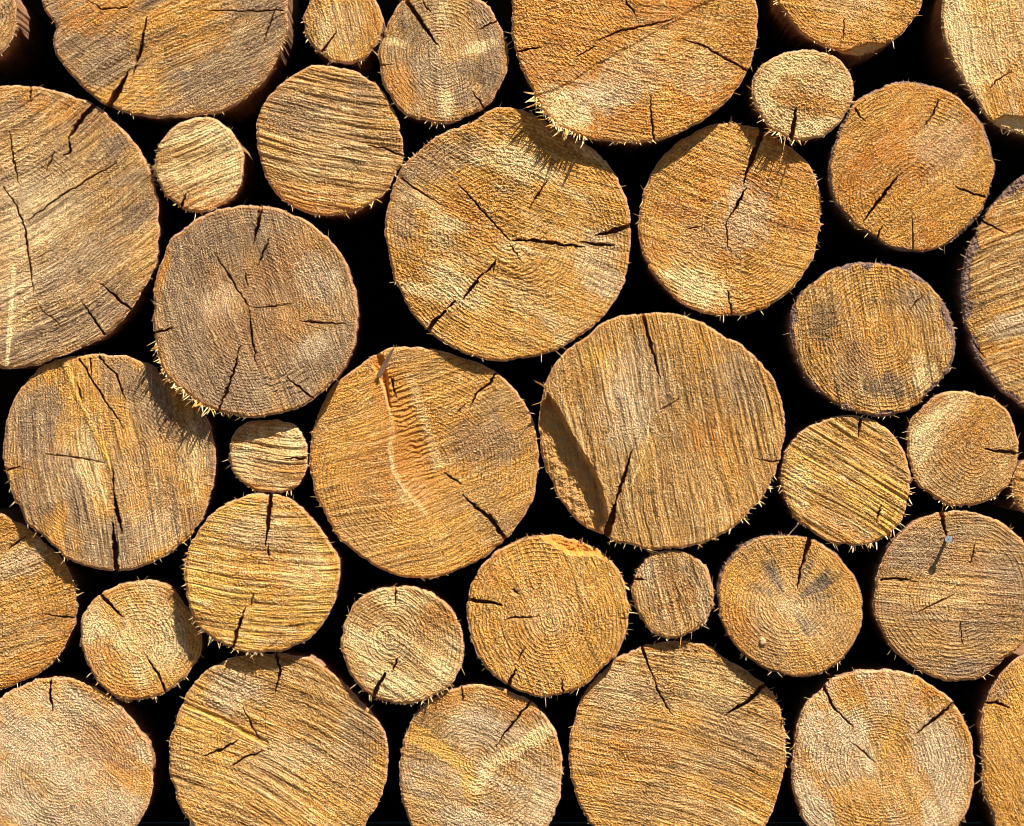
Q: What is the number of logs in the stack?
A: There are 38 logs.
